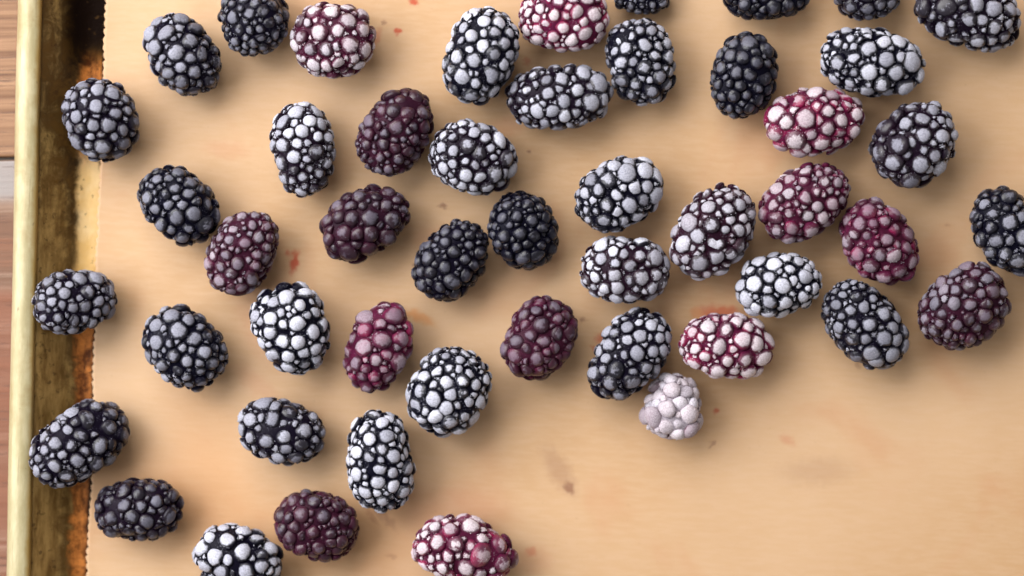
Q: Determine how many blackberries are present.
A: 49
